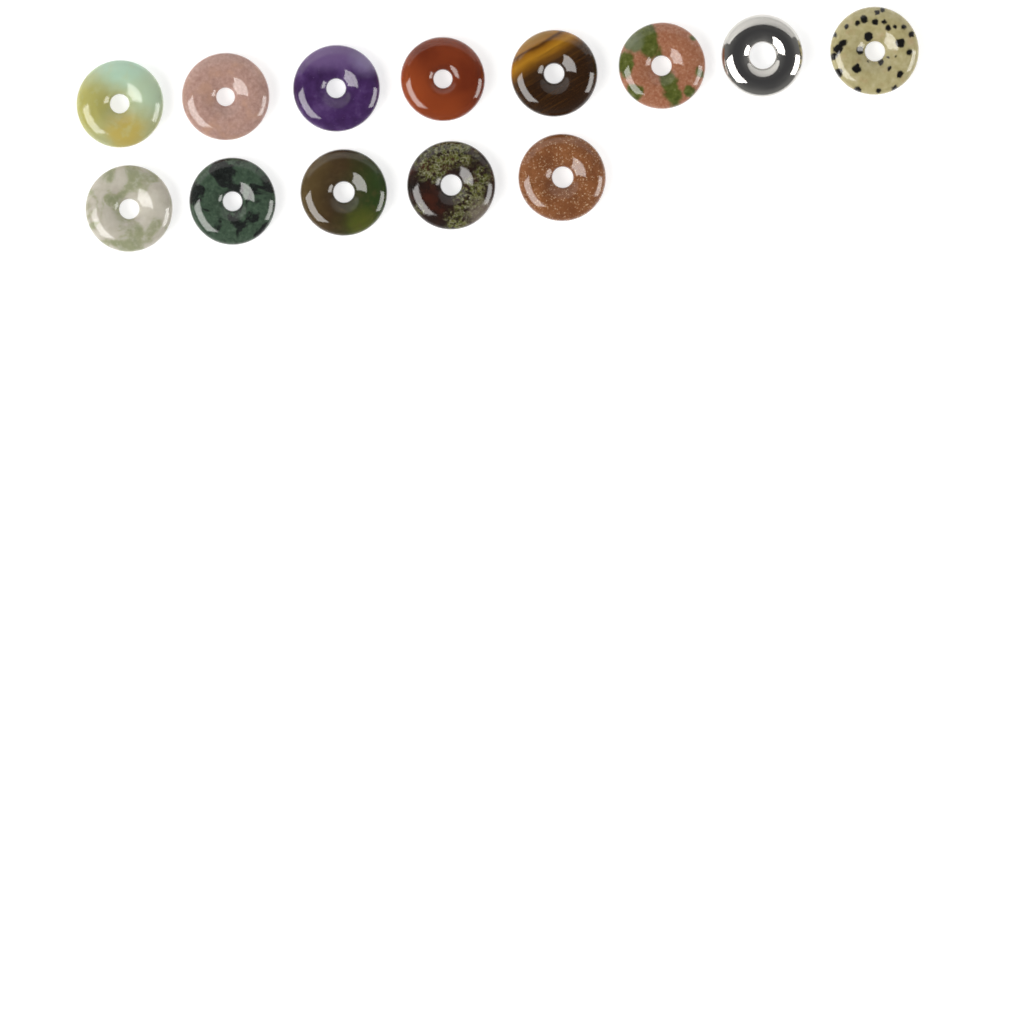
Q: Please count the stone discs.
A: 13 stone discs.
